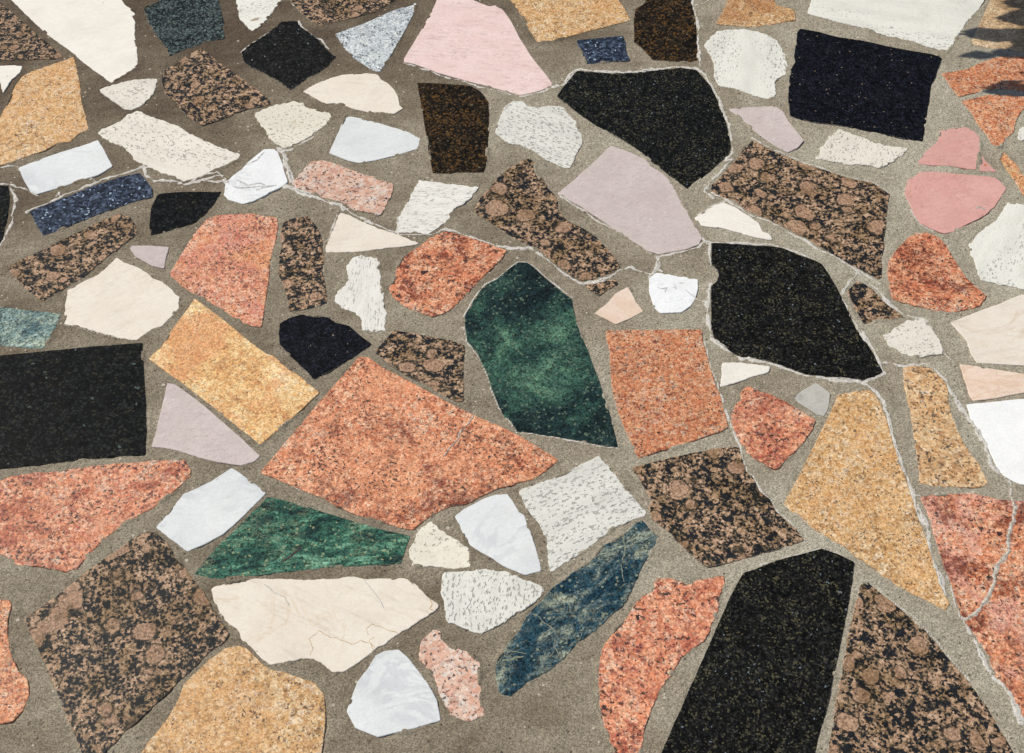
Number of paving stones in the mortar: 99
